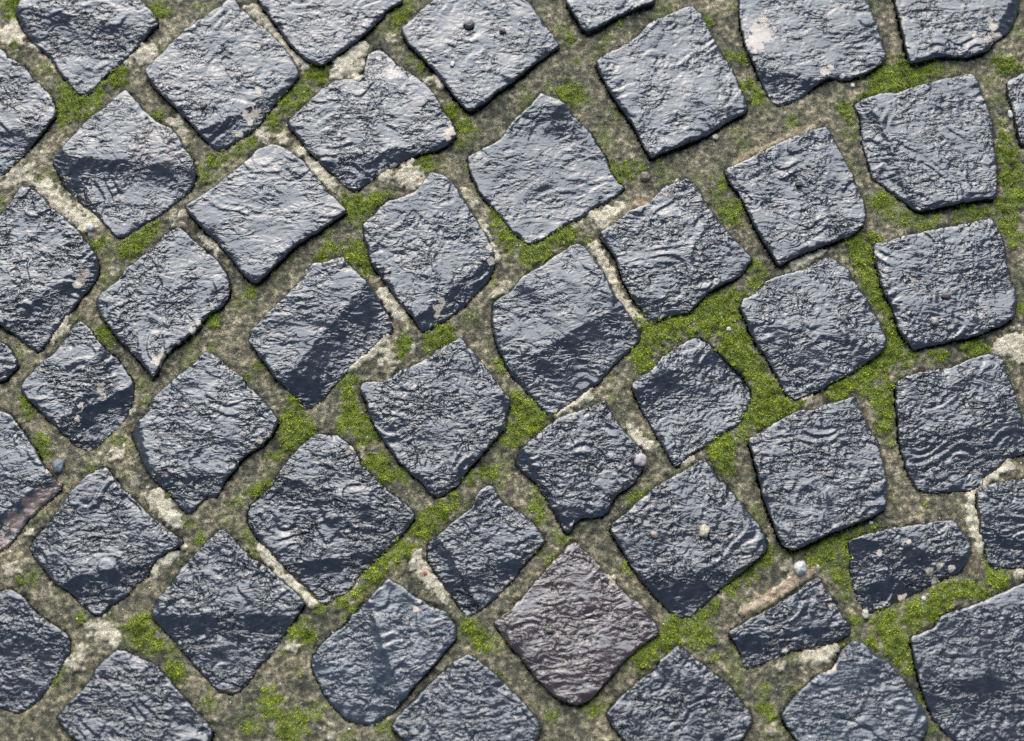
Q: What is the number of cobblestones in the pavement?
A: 49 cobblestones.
